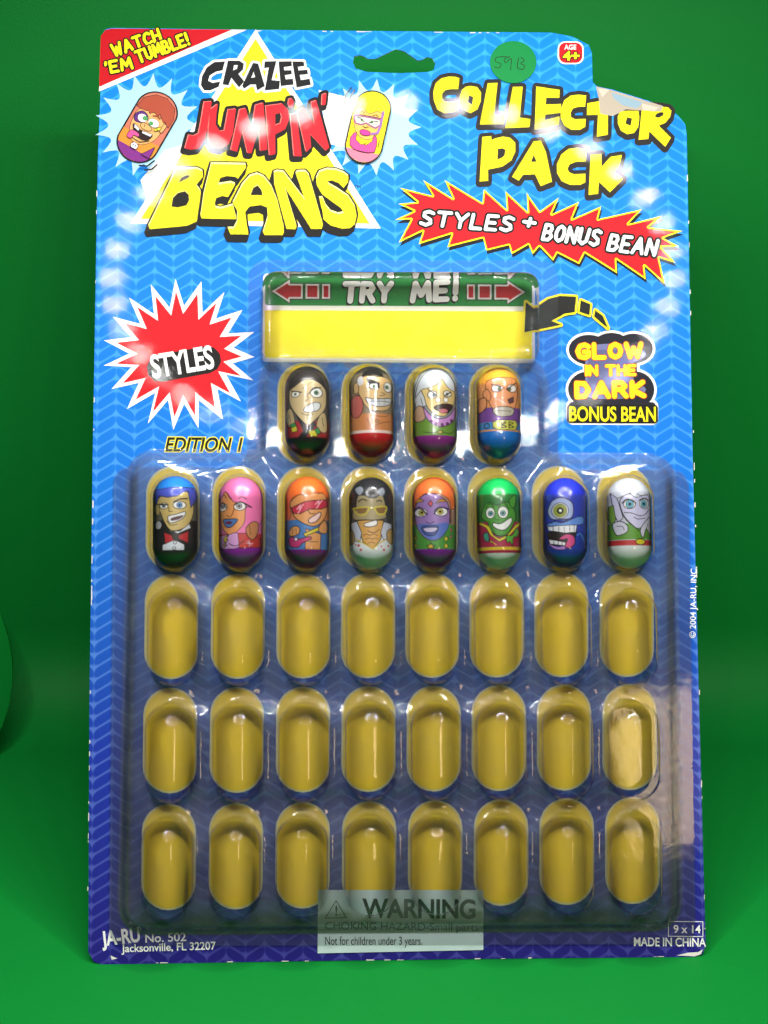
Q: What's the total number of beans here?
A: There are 12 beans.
